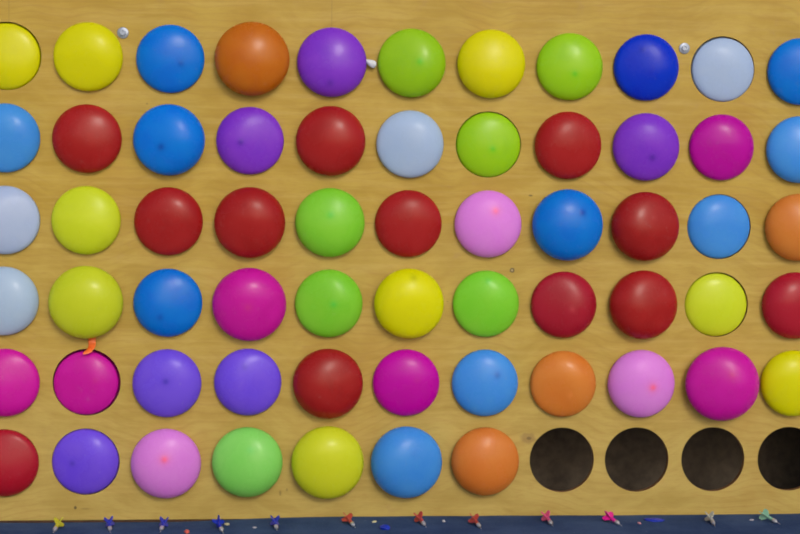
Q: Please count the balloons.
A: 62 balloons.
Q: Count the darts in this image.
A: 12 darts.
